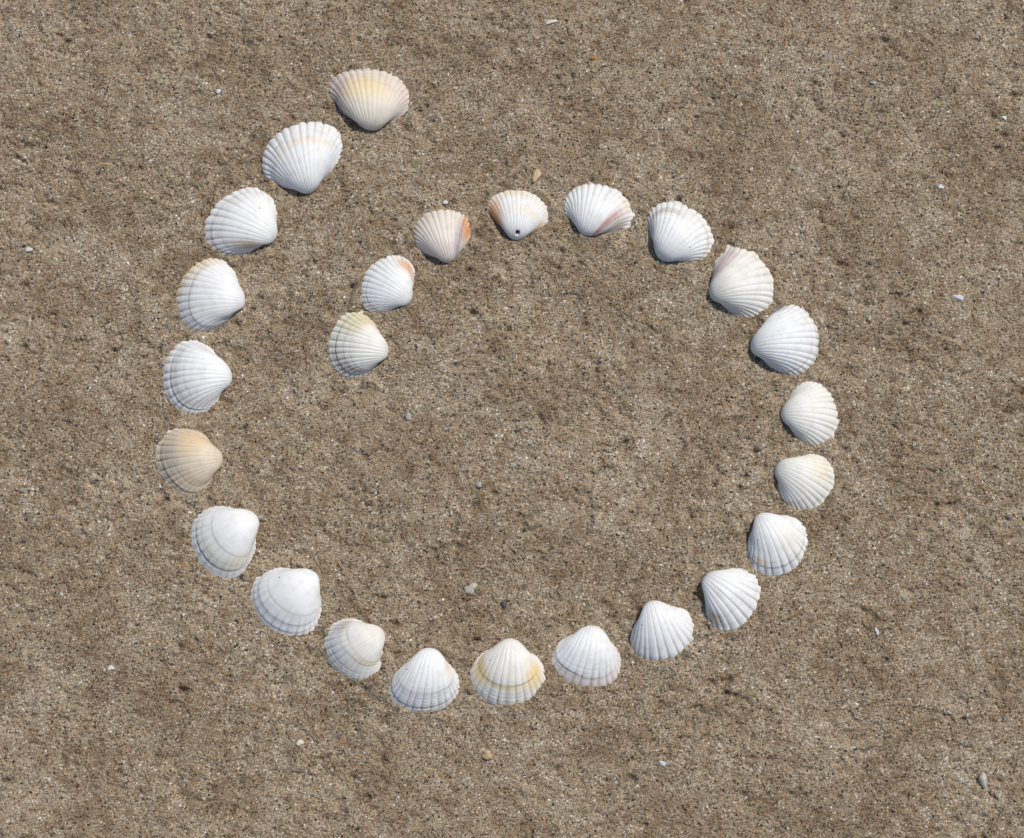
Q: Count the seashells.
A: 25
